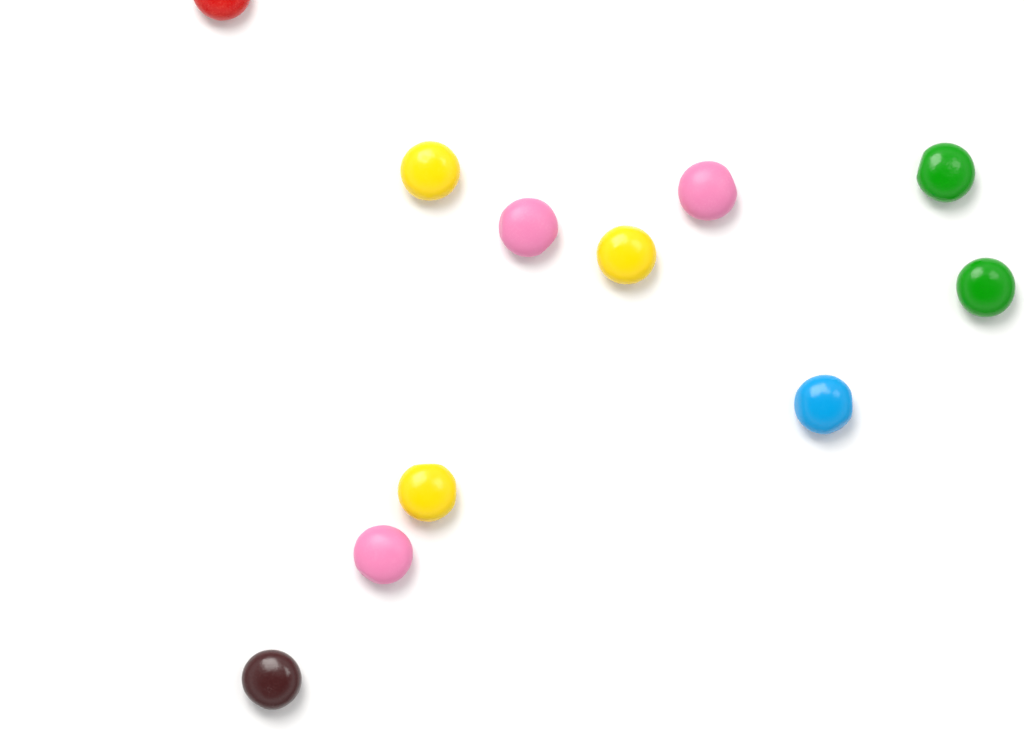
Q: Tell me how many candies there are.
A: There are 11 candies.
